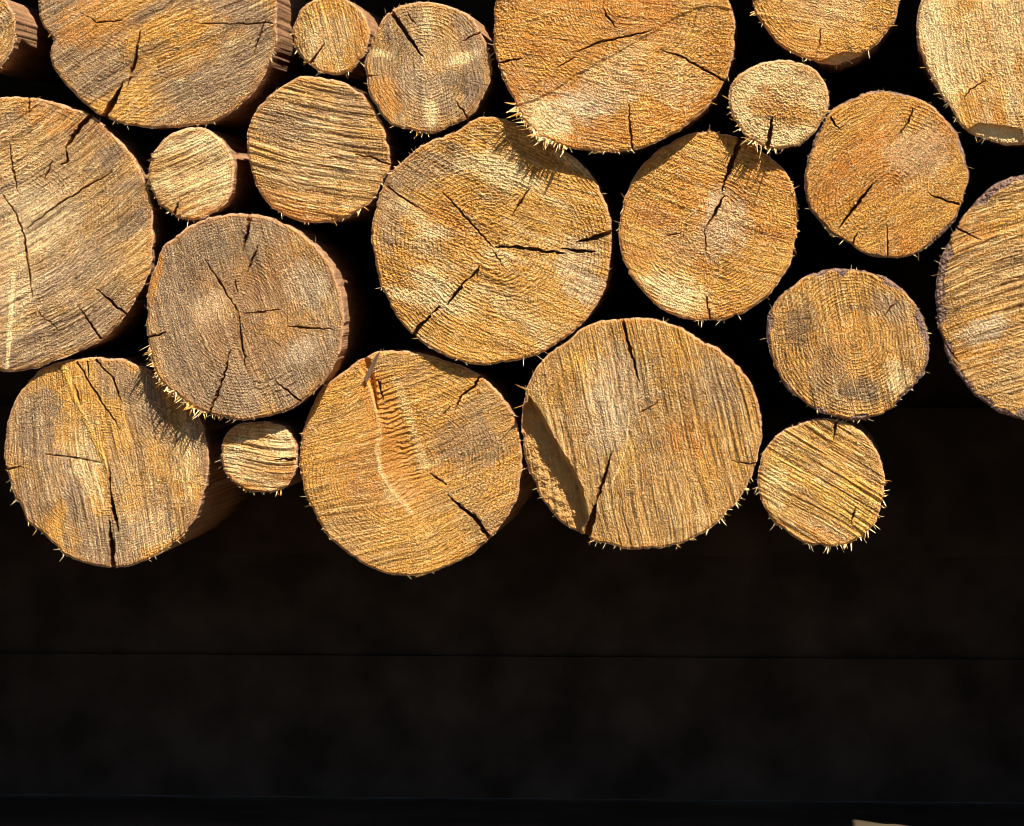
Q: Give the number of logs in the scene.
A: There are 22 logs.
